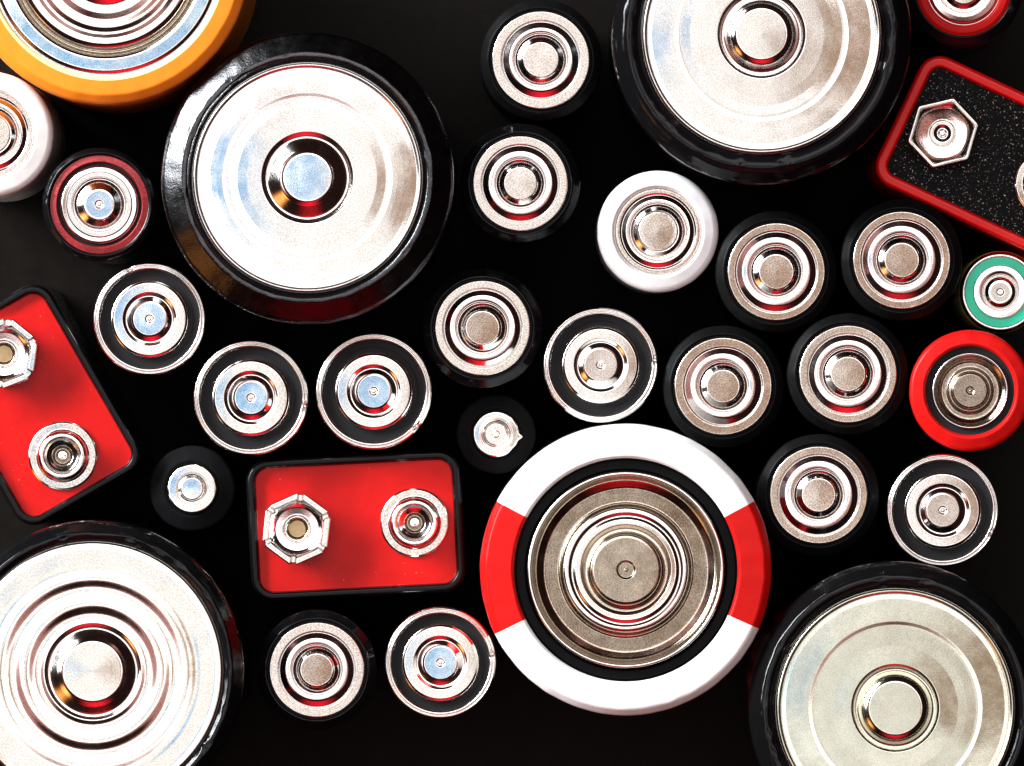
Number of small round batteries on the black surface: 23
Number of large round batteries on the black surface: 6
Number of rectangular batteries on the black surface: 3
